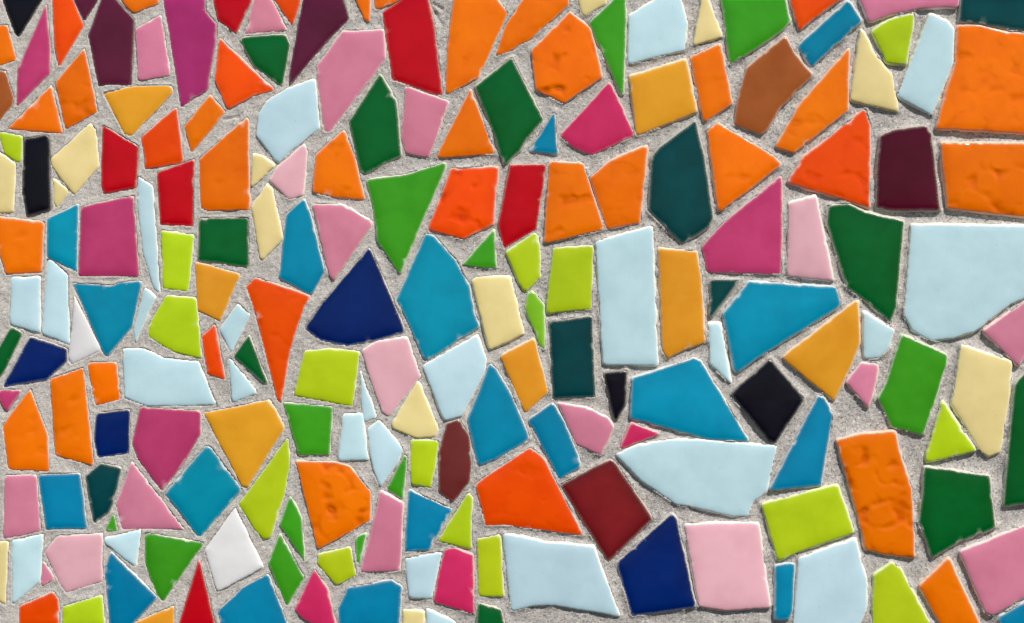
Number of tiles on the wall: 200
